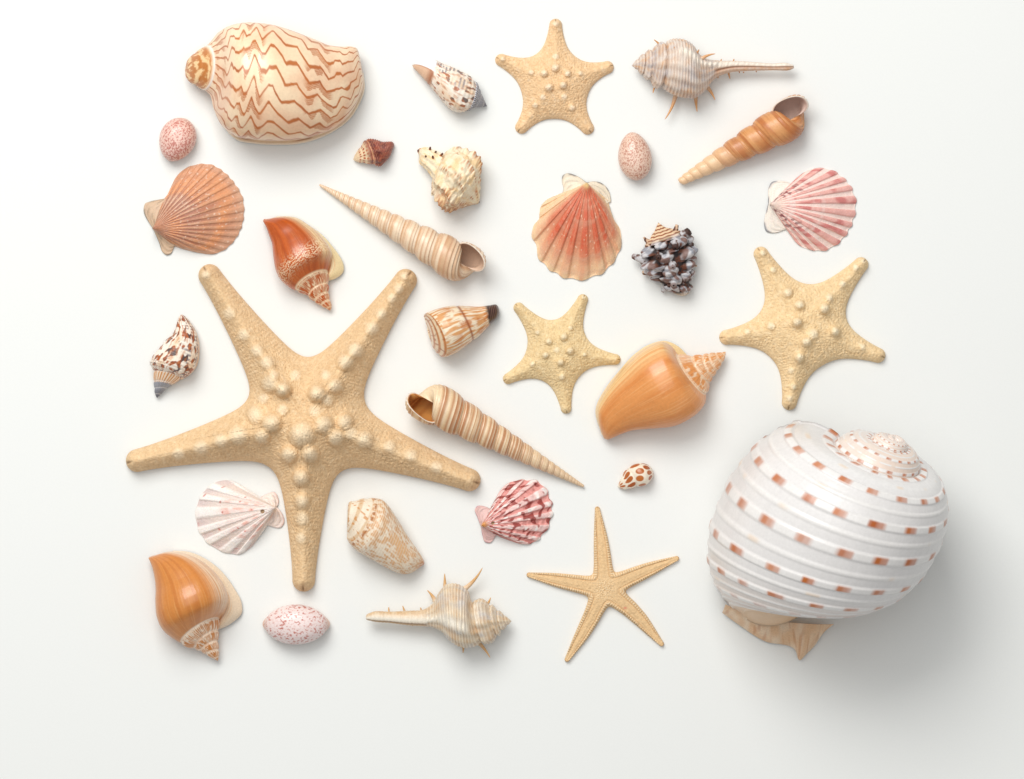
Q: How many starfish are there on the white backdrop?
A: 5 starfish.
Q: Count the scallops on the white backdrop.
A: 5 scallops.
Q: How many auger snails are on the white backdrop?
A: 3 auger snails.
